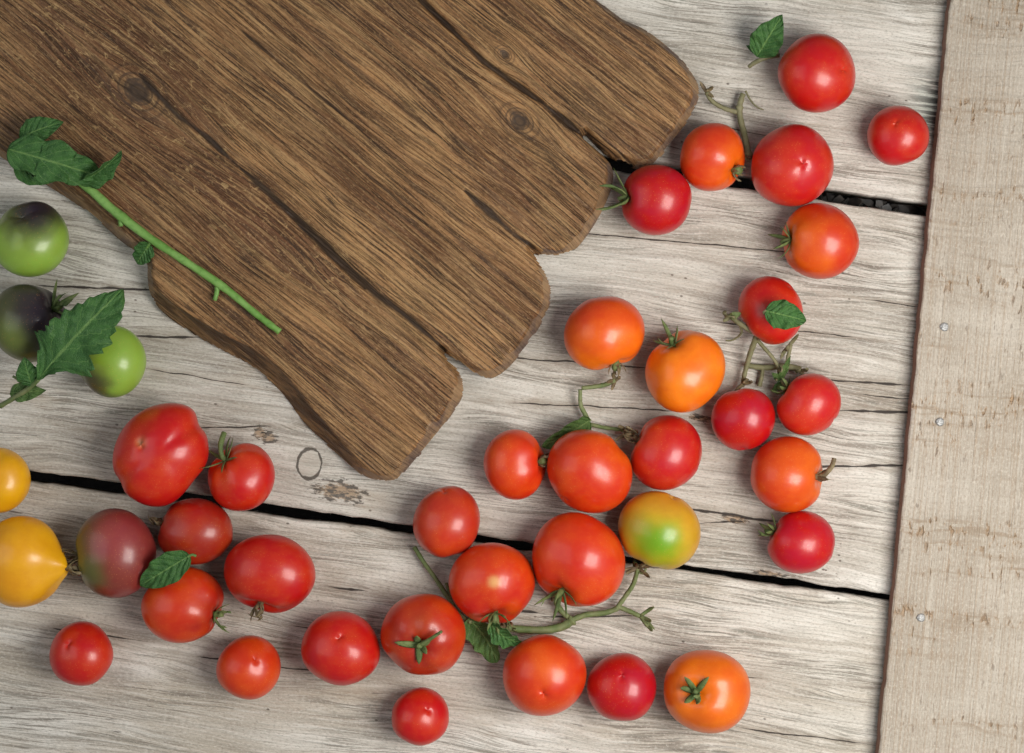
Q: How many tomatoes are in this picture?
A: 39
